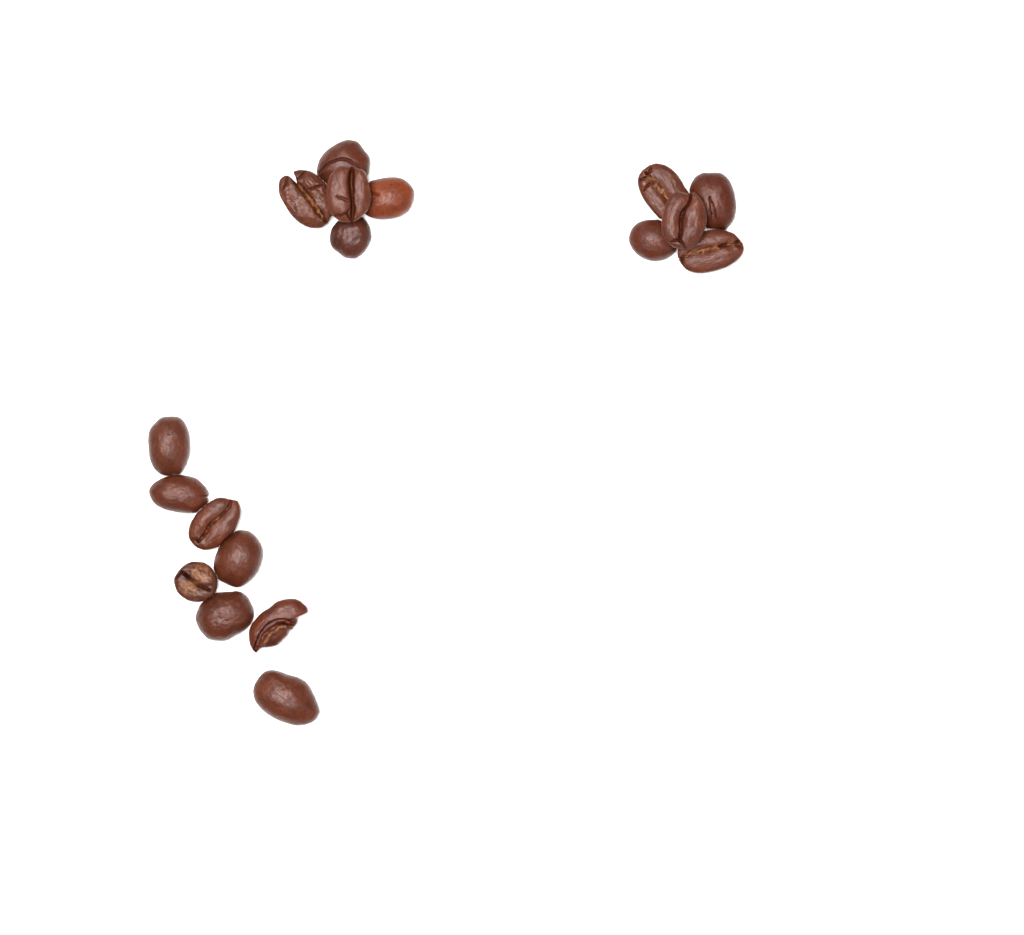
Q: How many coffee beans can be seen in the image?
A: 18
